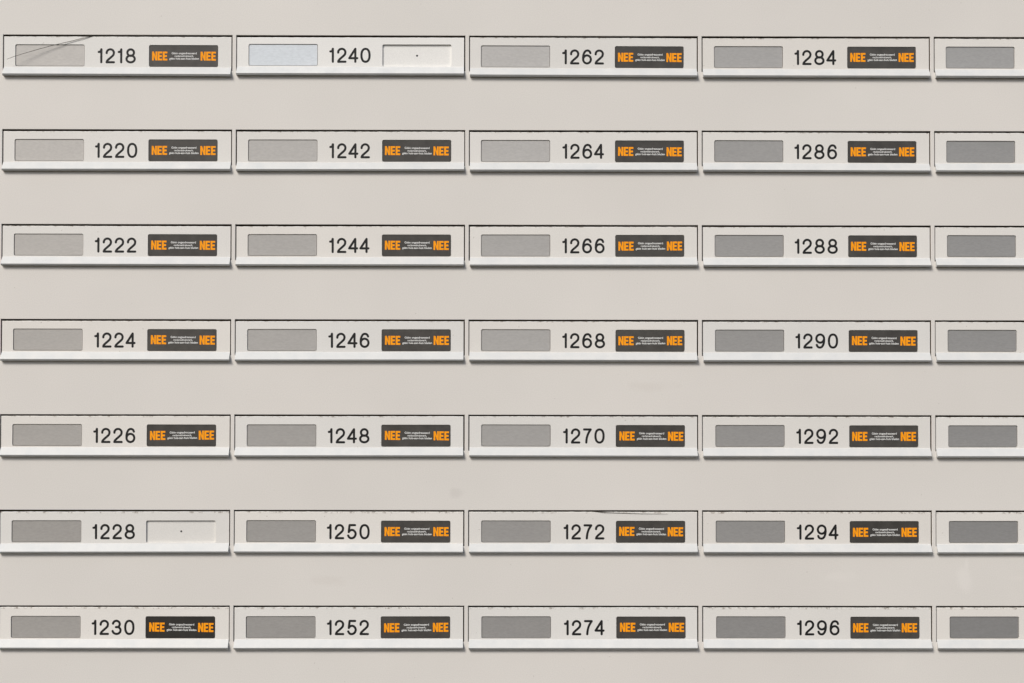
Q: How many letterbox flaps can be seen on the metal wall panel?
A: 35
